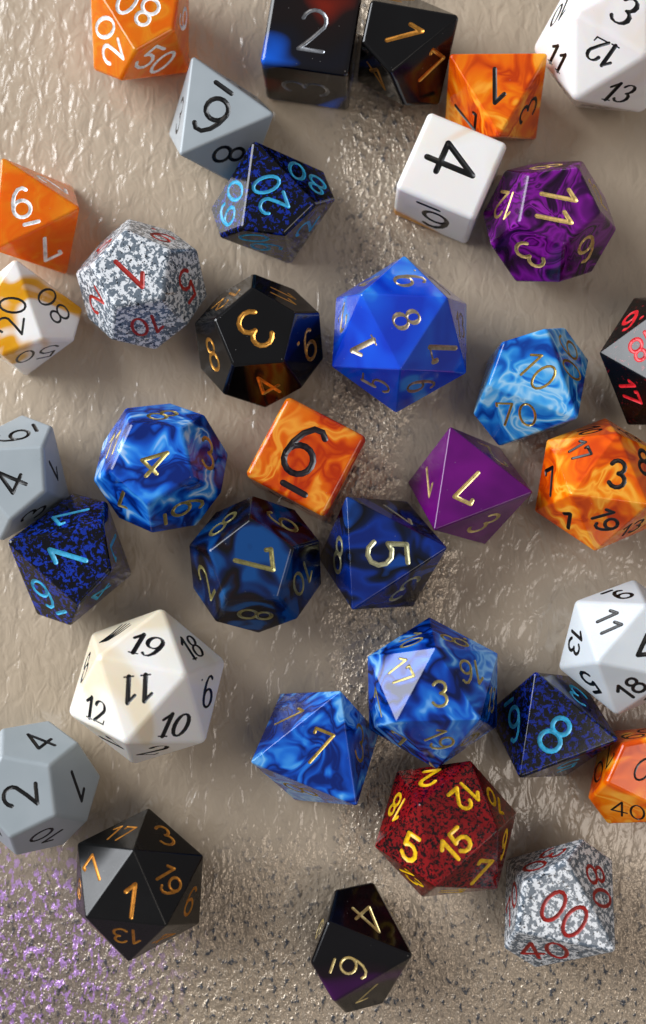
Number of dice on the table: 35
